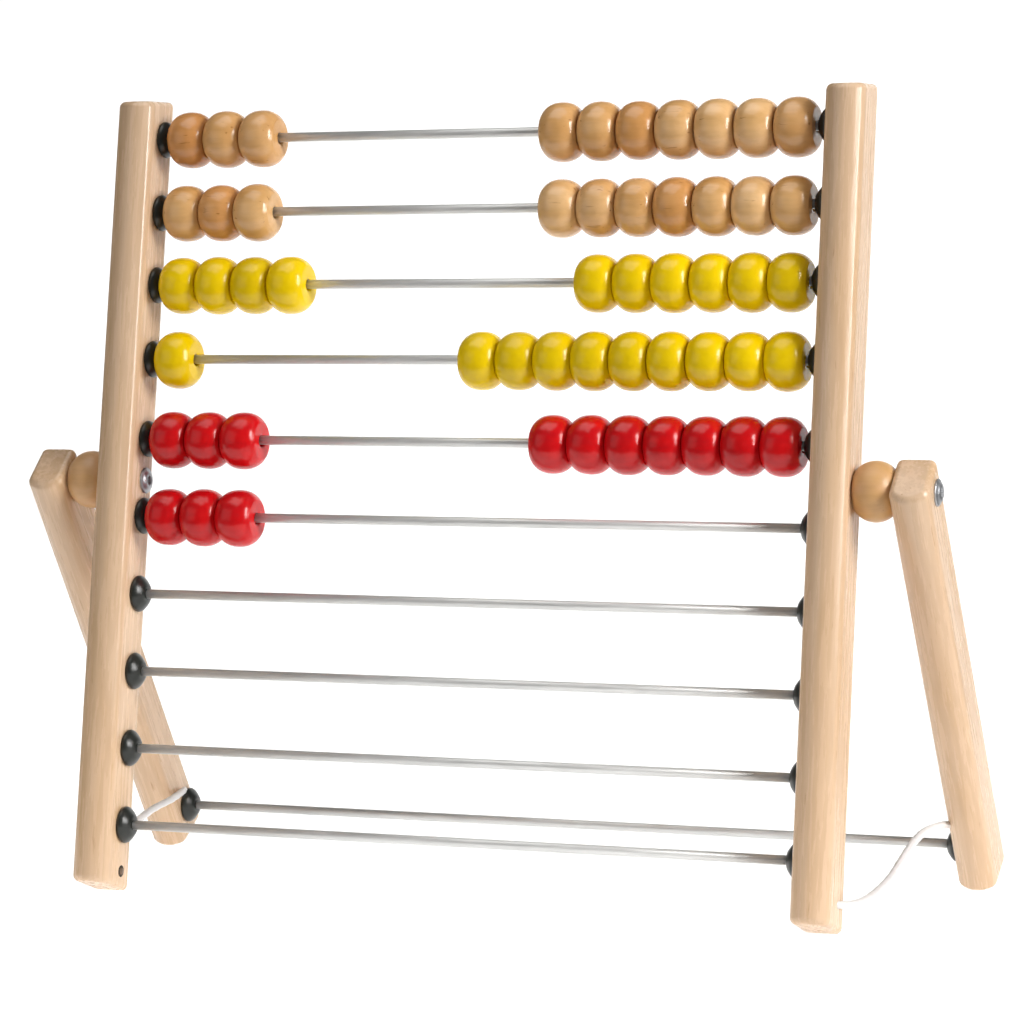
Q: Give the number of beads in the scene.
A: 53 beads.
